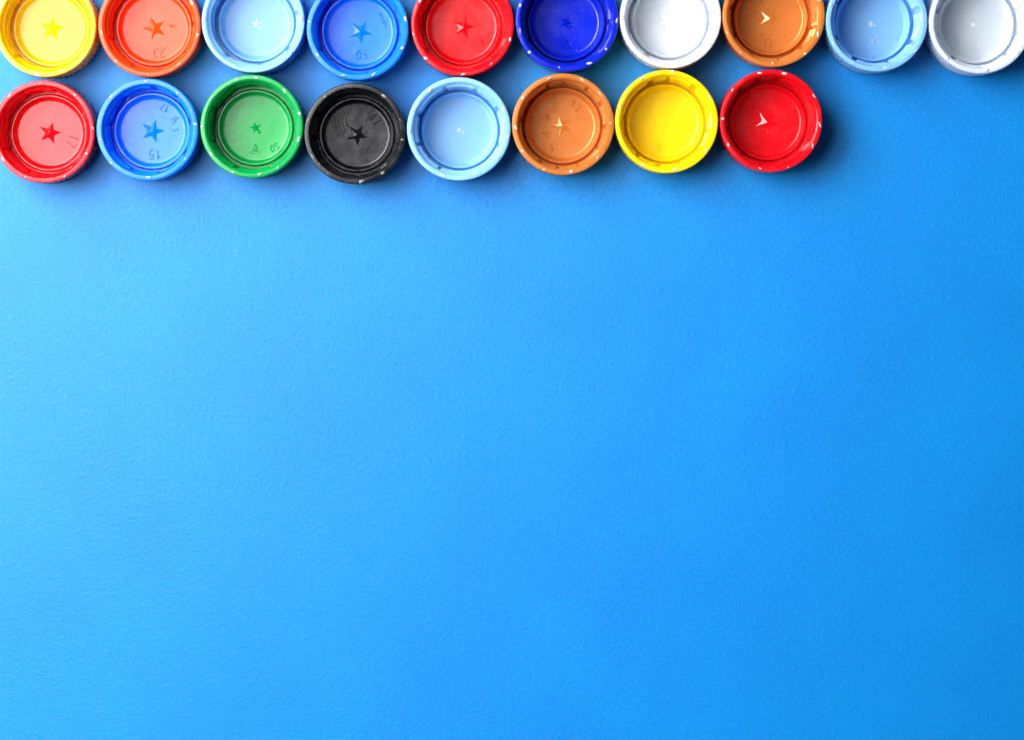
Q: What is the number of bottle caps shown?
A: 18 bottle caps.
